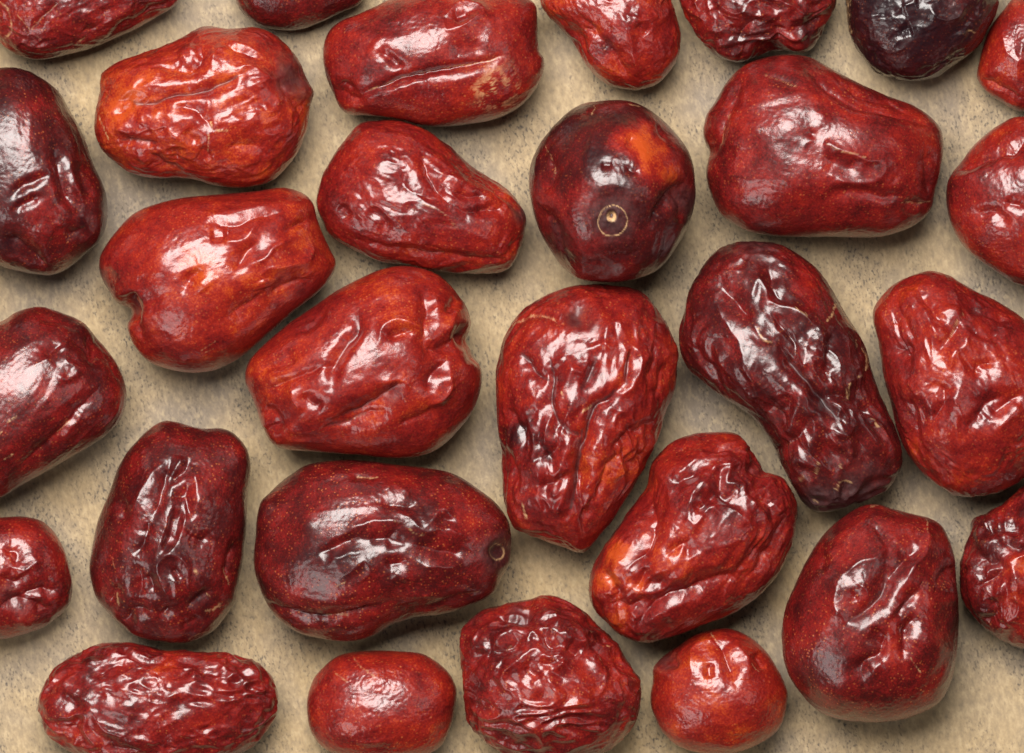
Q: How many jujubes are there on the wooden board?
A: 29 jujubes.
